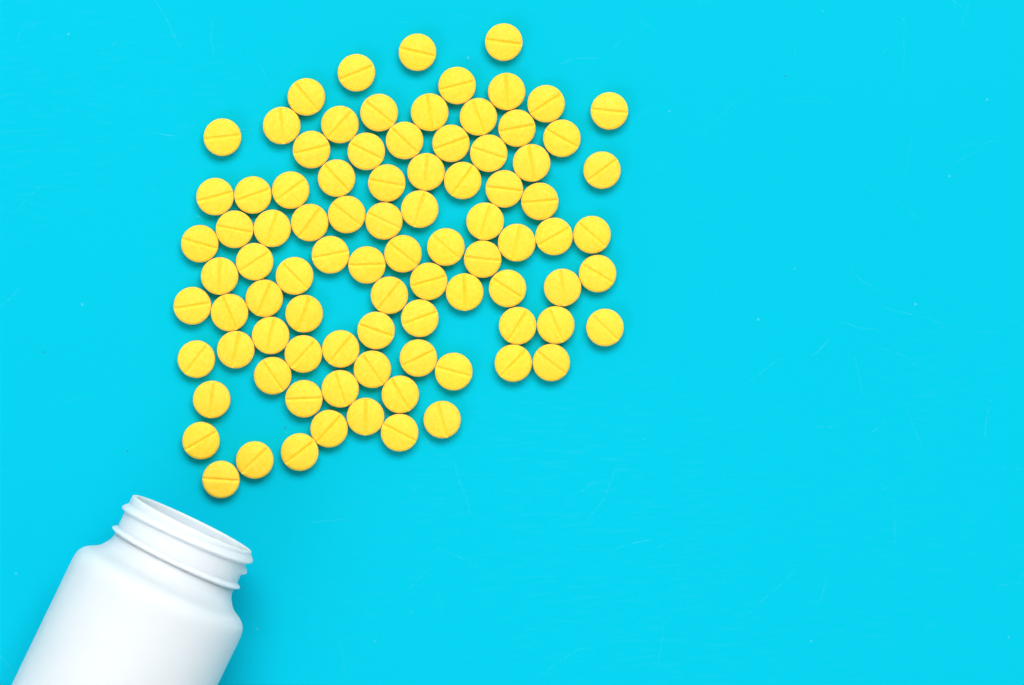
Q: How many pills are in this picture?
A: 89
